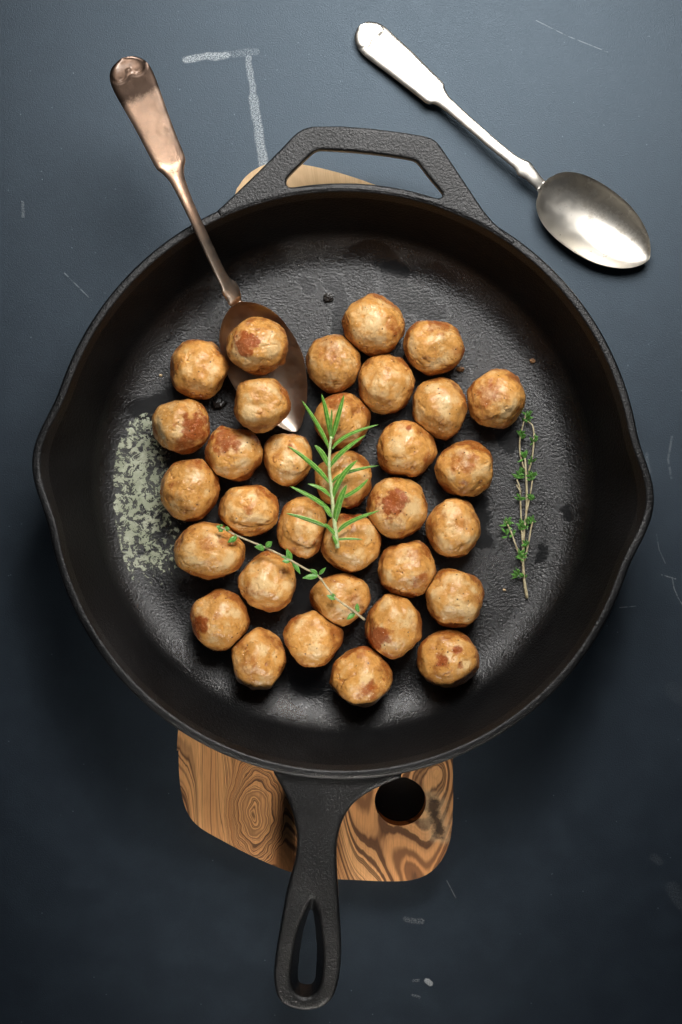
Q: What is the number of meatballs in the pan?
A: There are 33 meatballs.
